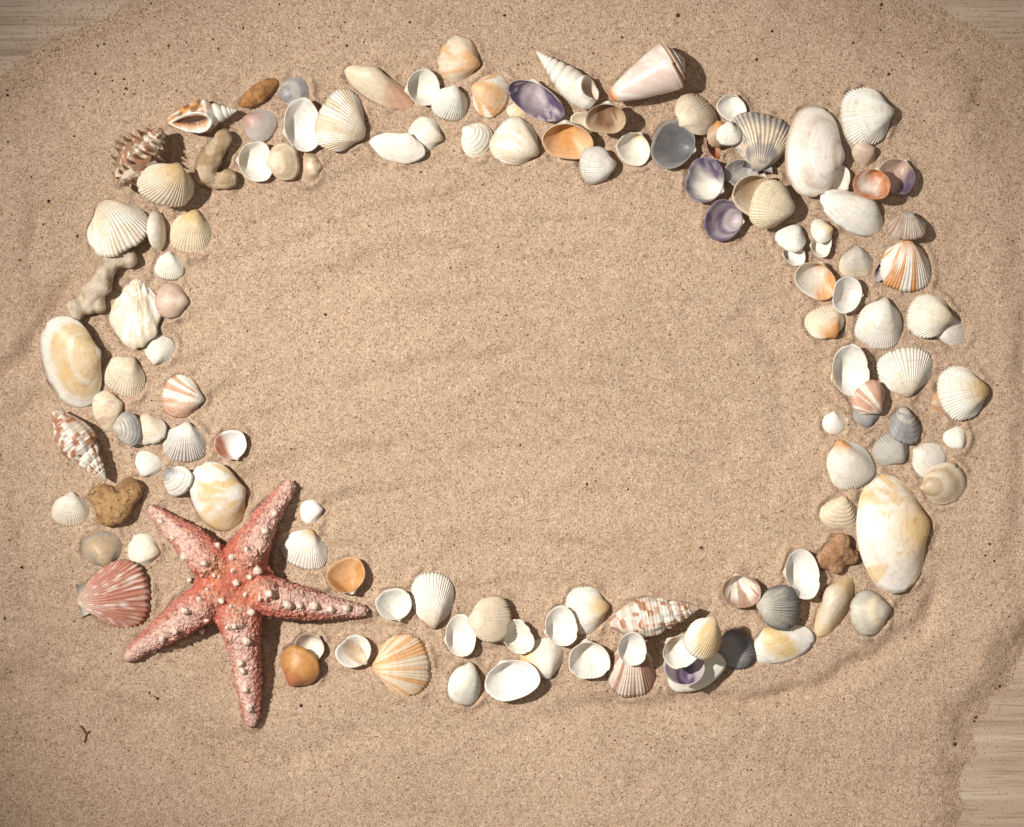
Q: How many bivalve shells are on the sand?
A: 125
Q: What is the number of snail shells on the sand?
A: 6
